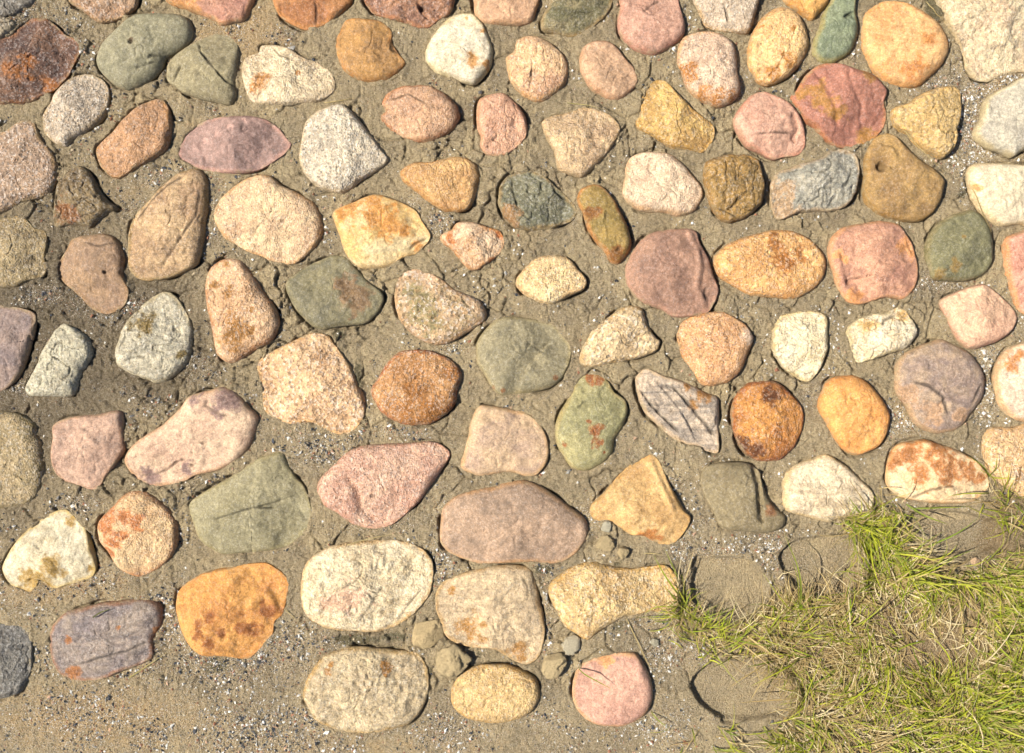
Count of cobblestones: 101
